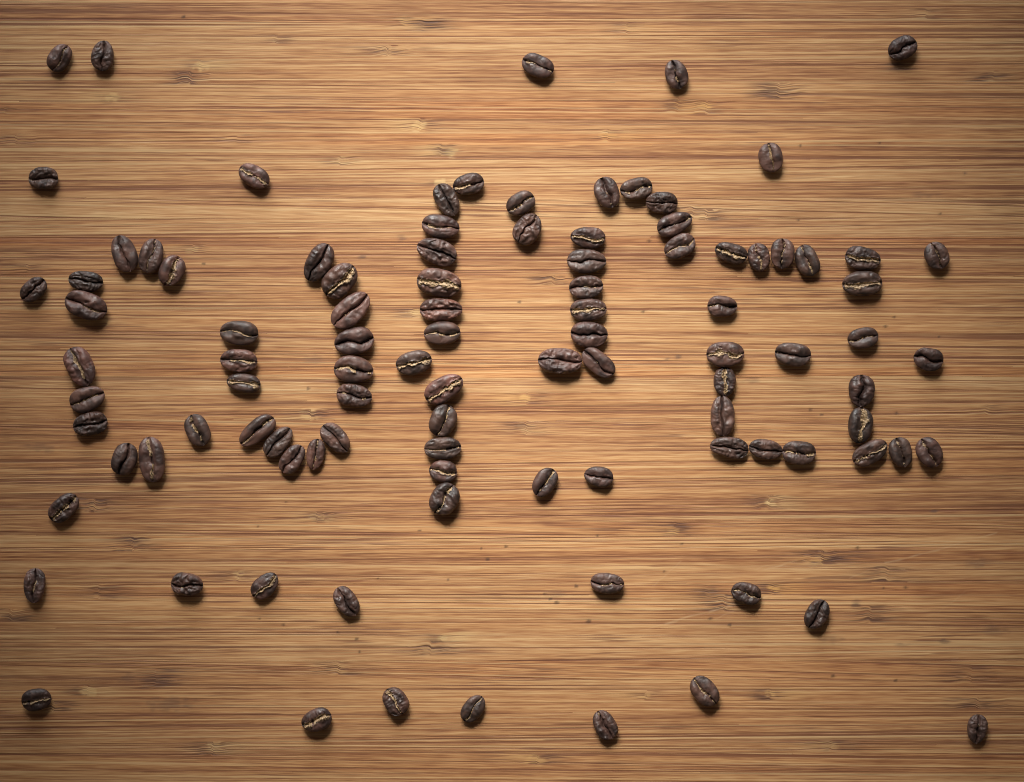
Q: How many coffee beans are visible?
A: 100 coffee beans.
